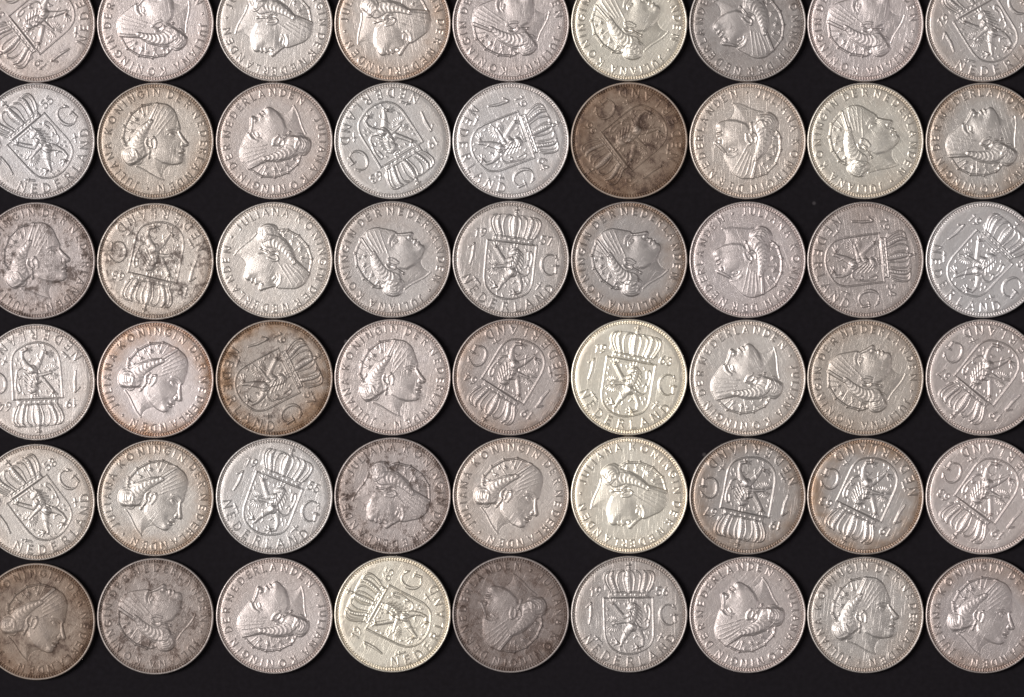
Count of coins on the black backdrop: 54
